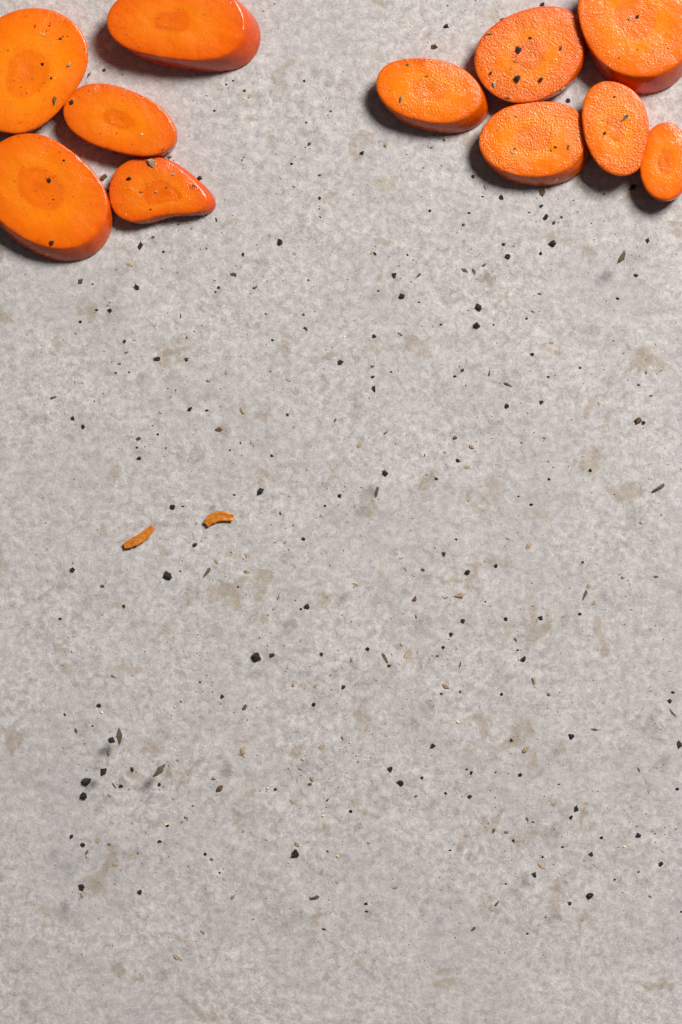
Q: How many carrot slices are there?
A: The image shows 11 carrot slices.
